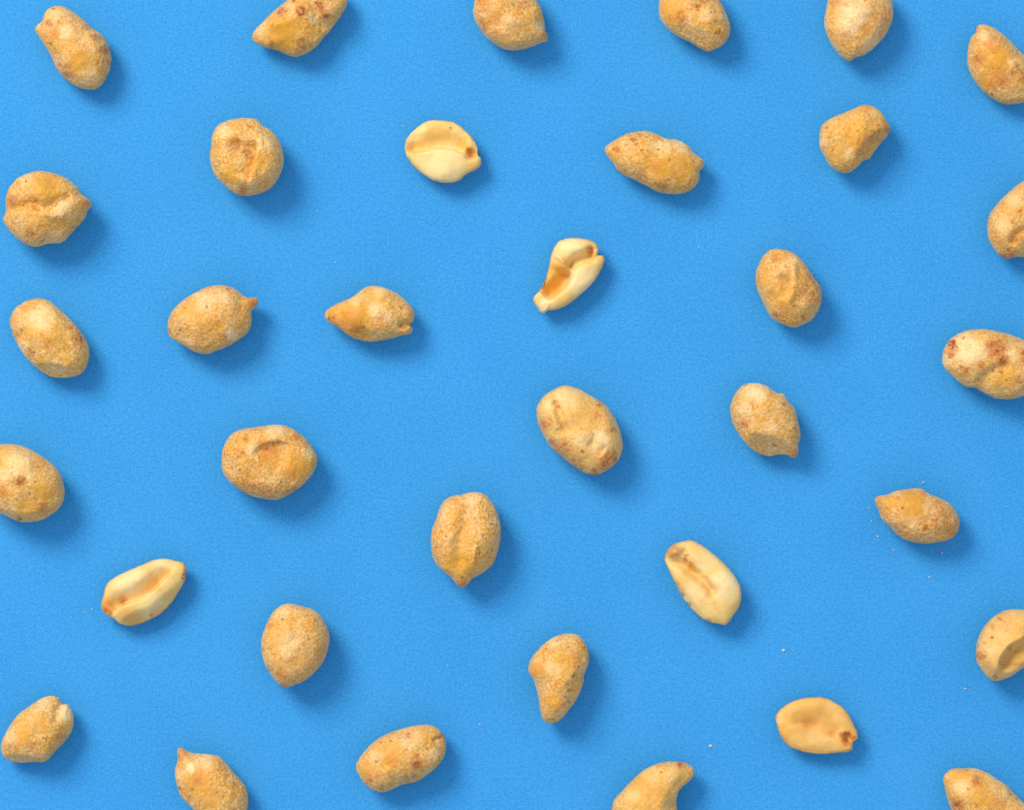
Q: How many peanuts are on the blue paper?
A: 35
